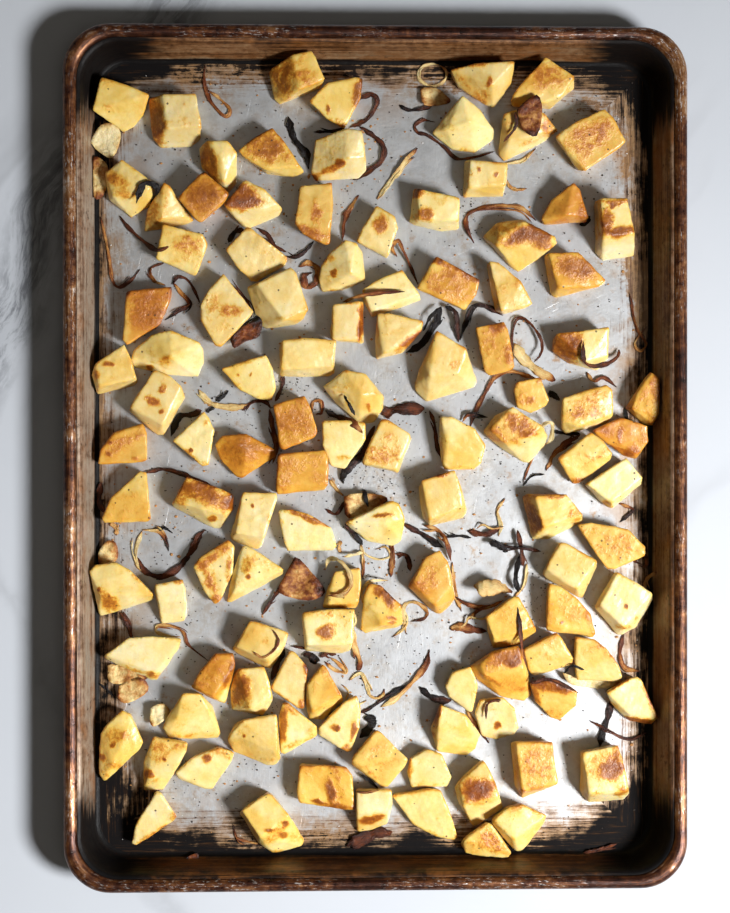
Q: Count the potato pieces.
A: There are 112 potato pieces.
